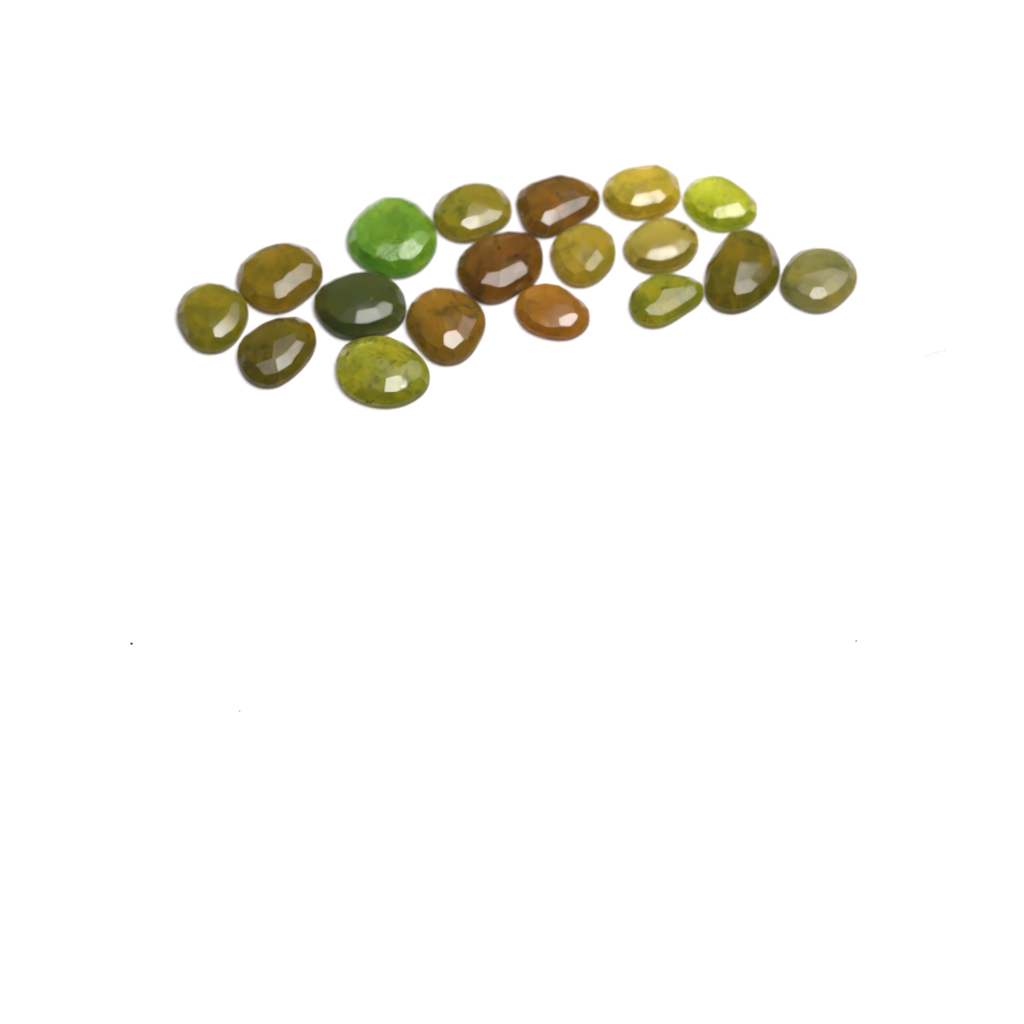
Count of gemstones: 18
